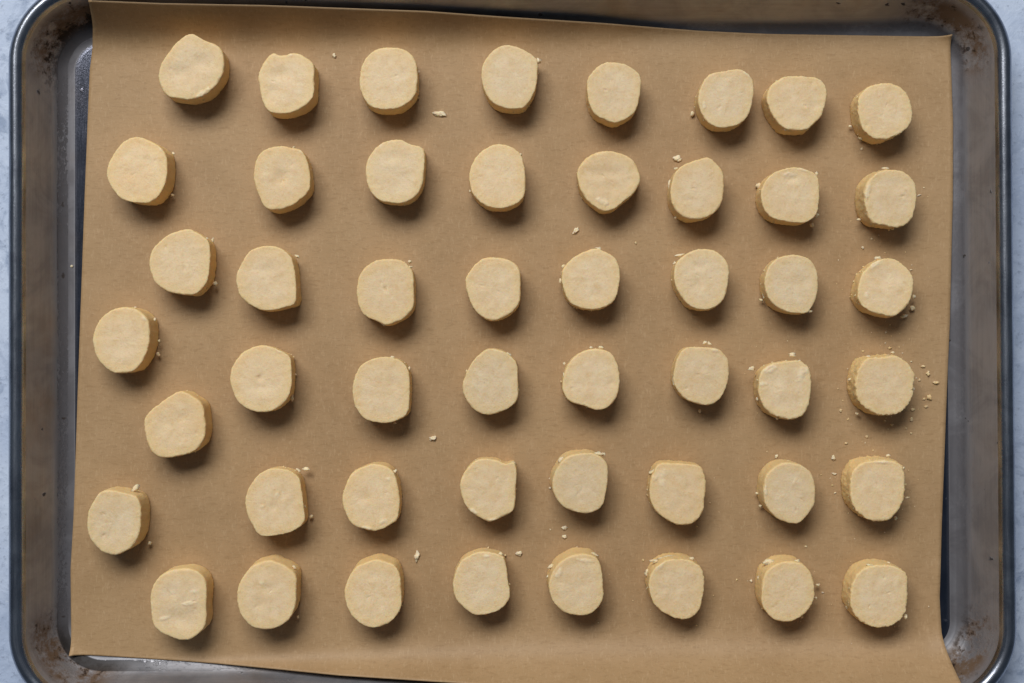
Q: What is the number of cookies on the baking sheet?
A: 49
